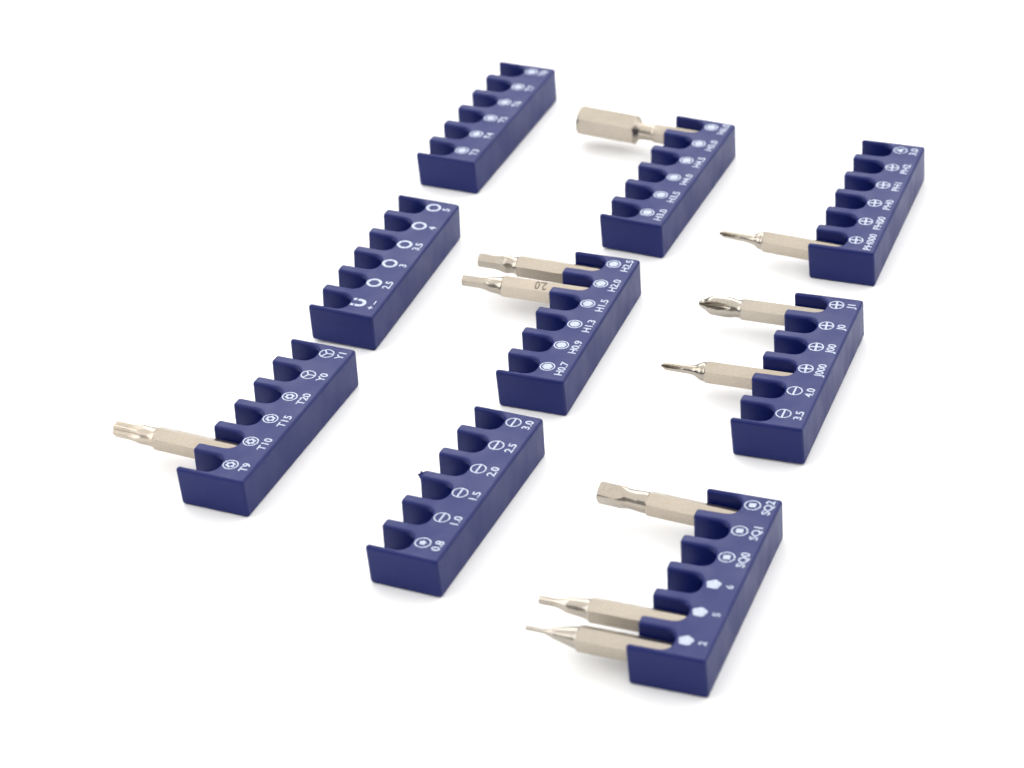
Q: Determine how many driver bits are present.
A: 10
